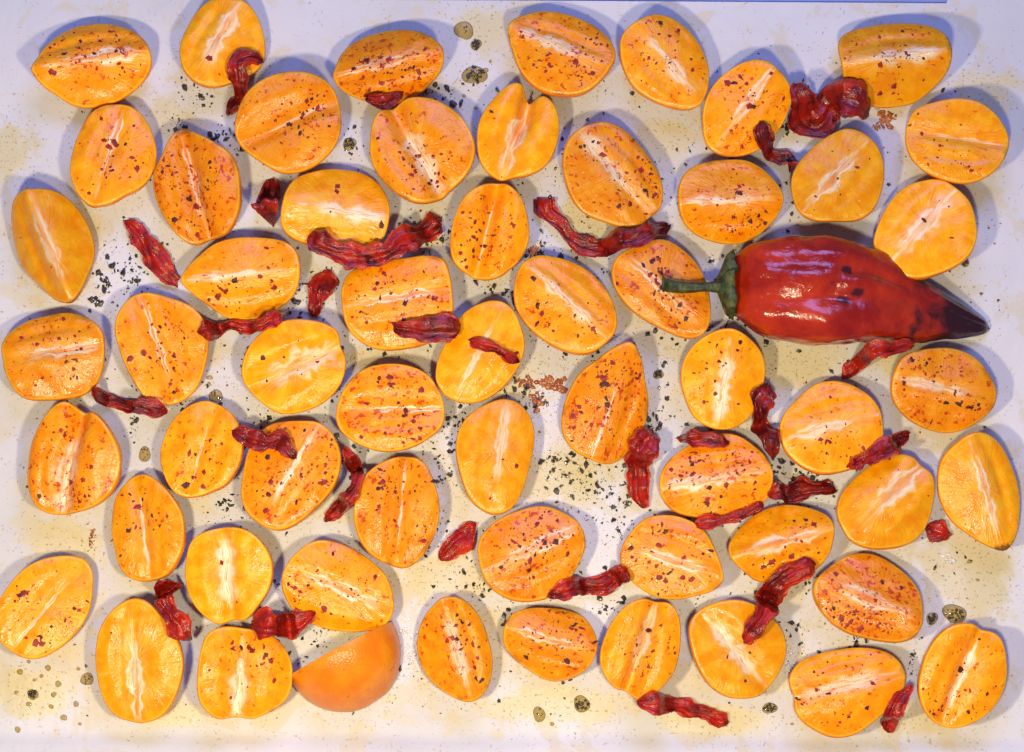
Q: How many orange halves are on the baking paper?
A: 58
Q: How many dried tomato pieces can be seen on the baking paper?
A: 30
